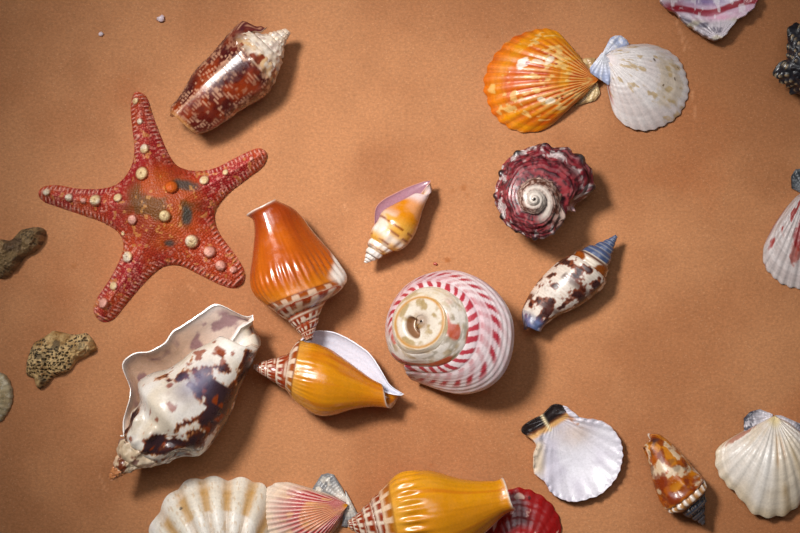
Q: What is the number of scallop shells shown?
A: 10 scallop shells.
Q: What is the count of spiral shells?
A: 11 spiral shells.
